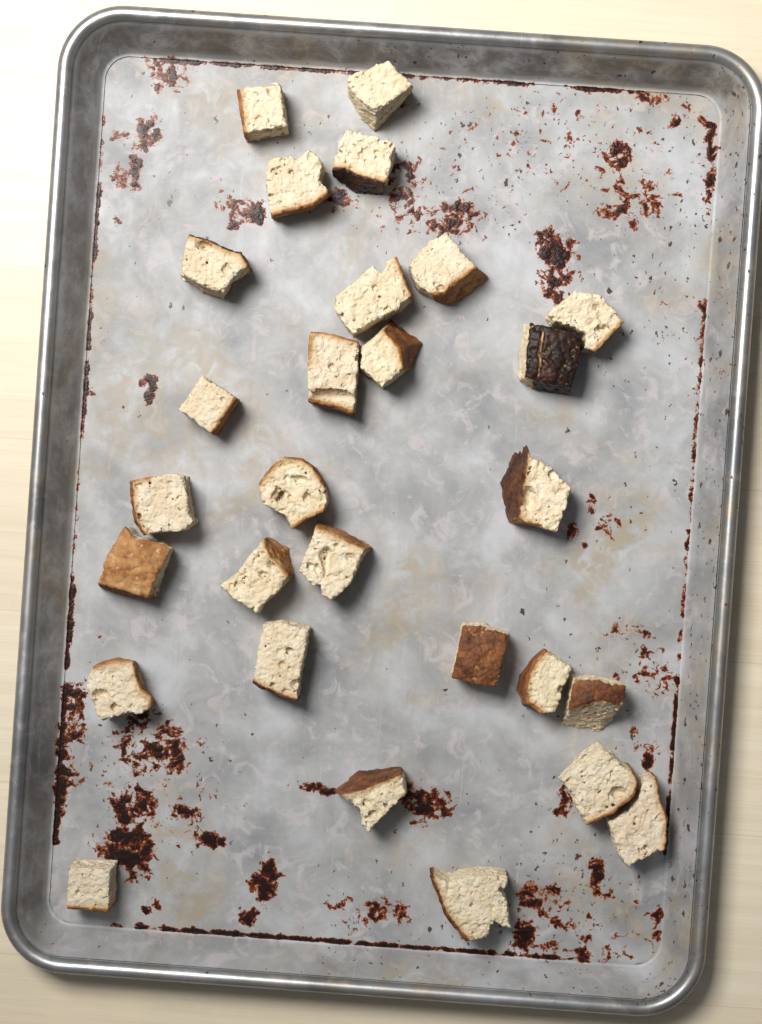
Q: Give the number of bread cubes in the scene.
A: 28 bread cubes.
